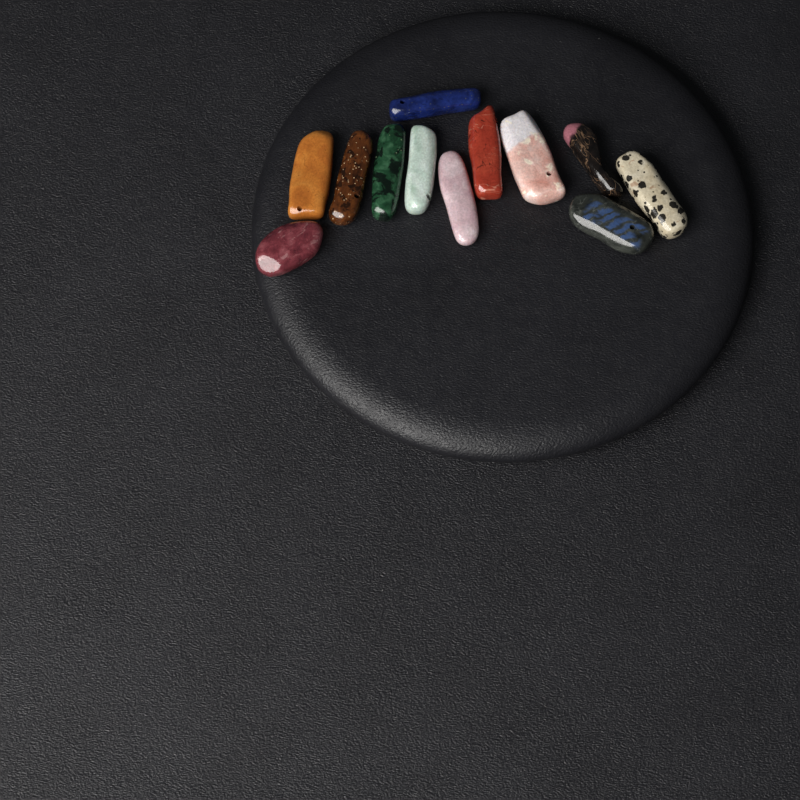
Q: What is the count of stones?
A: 12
